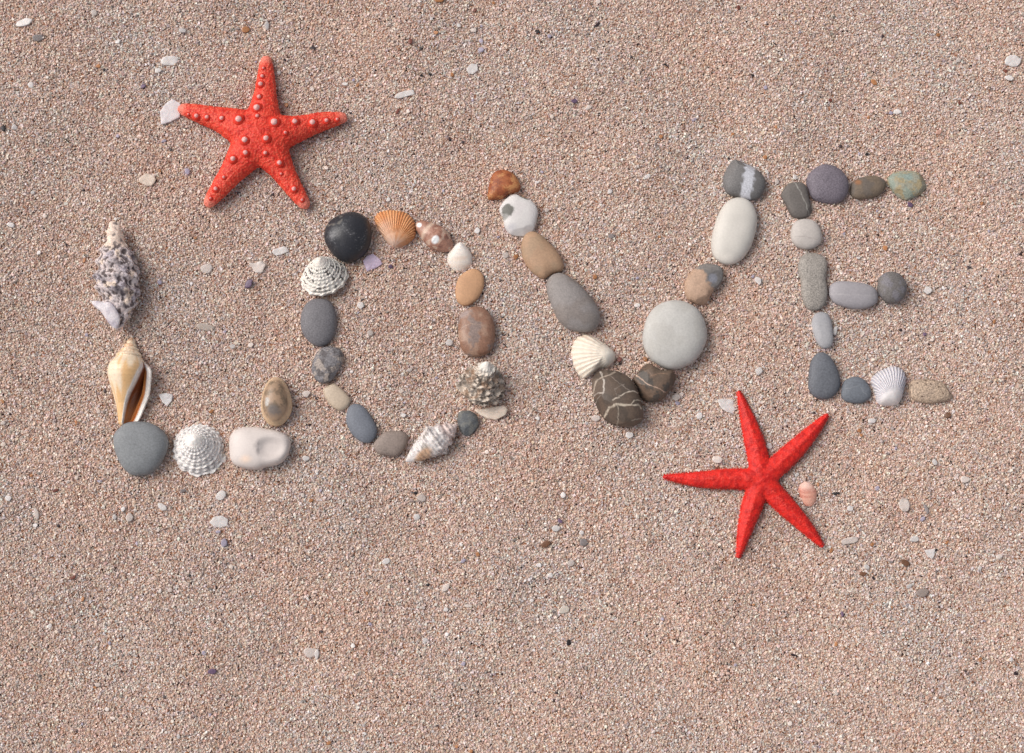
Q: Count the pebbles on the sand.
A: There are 33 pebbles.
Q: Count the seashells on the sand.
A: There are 13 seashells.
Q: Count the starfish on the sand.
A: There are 2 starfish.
